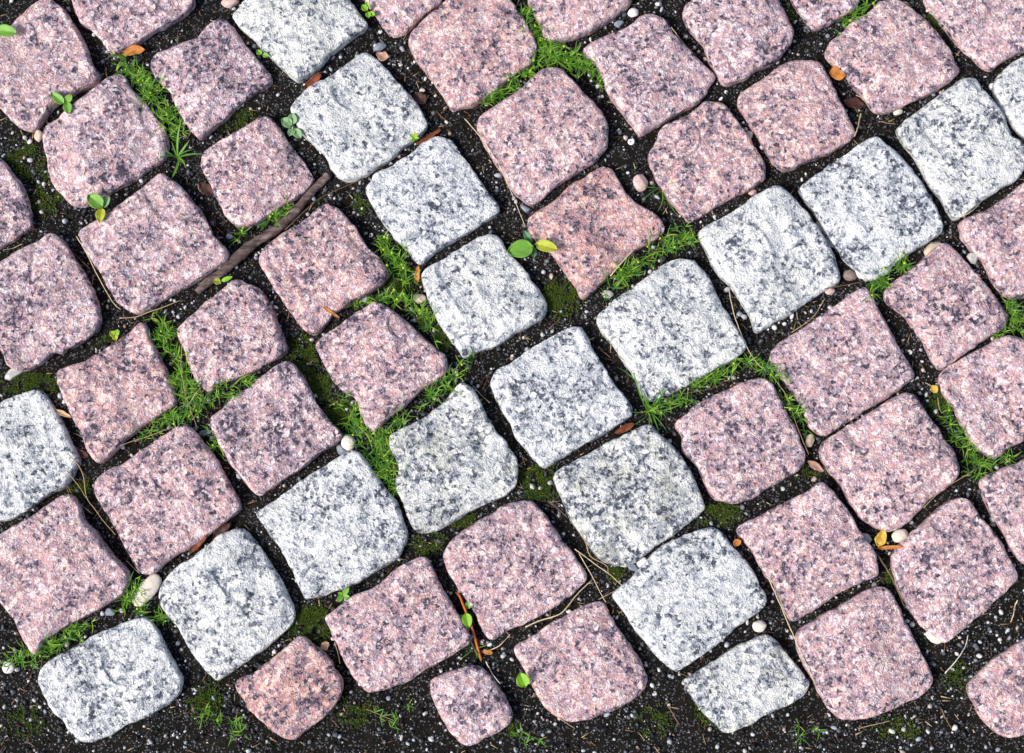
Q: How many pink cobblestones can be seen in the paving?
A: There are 43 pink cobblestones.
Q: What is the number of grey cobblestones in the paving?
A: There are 18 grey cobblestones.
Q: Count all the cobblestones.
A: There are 61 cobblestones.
